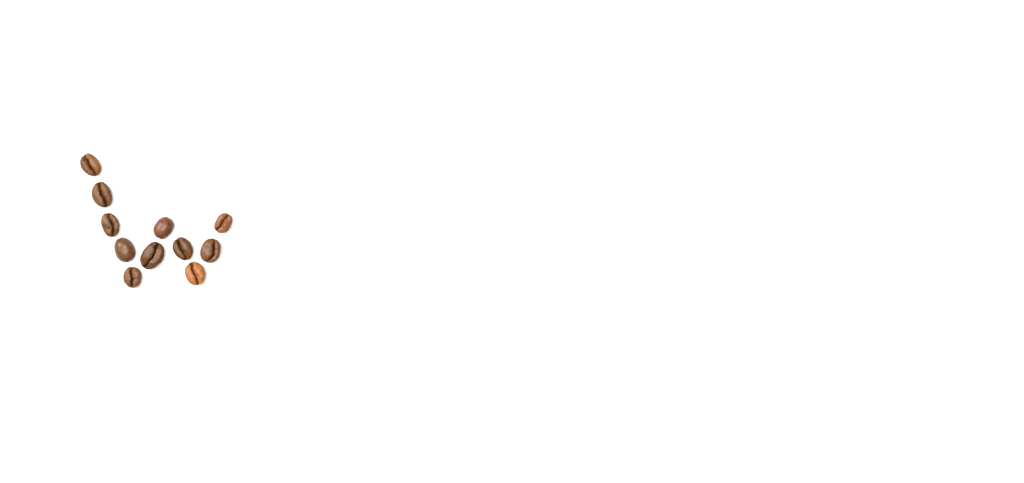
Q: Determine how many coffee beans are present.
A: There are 11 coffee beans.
